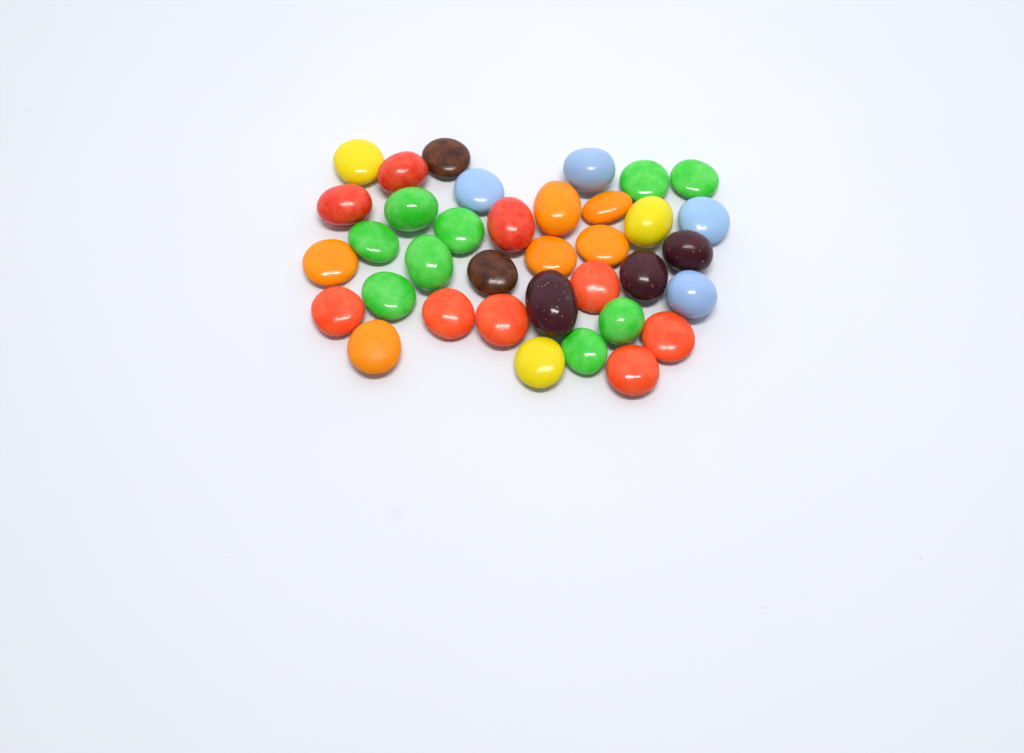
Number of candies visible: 36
